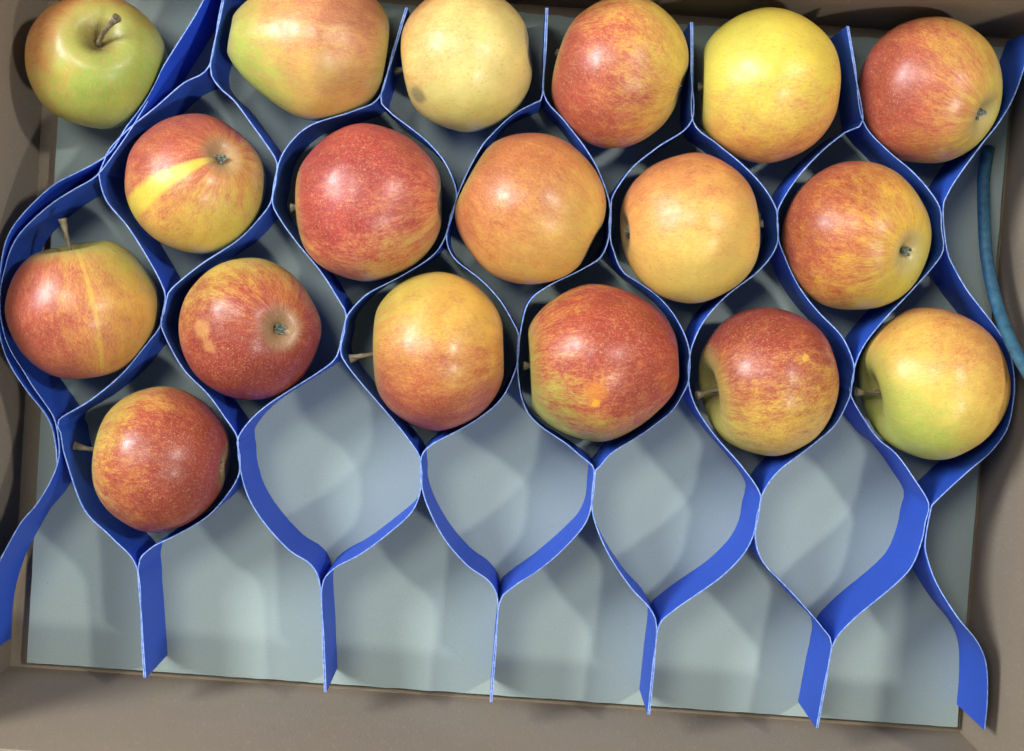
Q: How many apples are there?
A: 18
